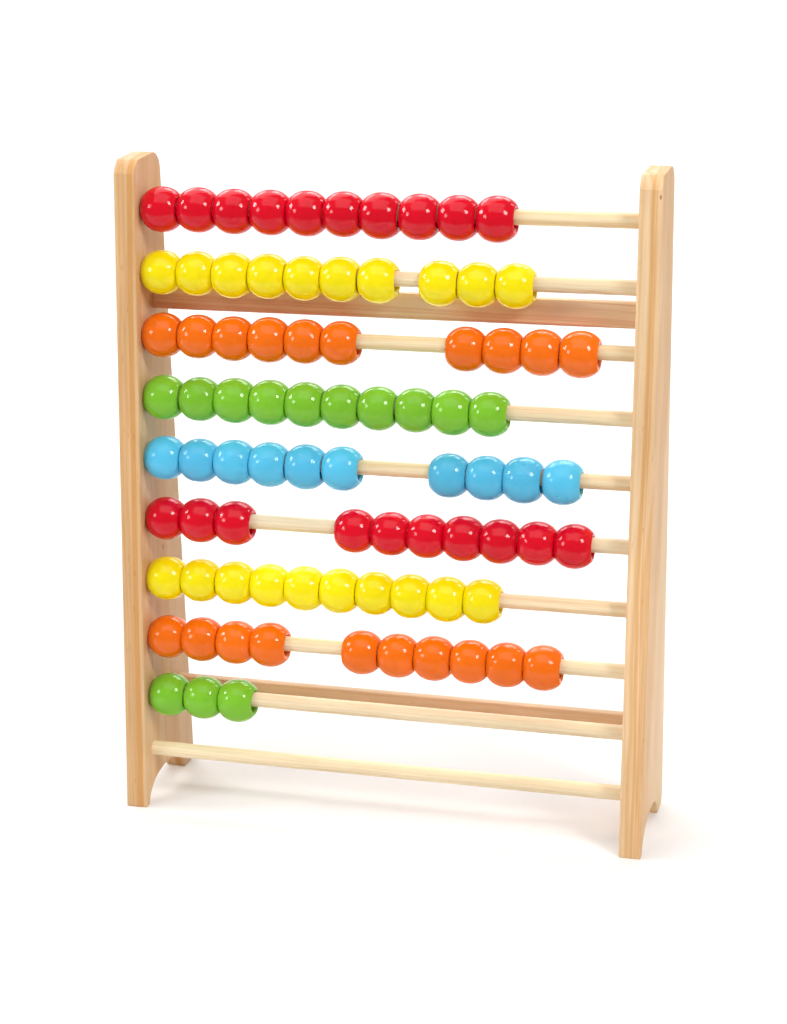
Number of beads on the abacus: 83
